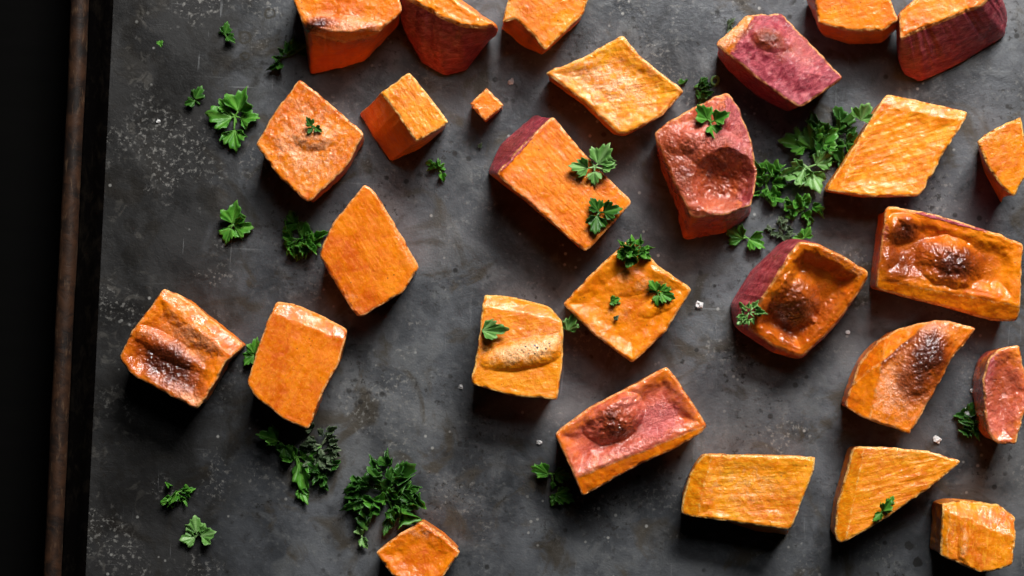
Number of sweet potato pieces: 28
